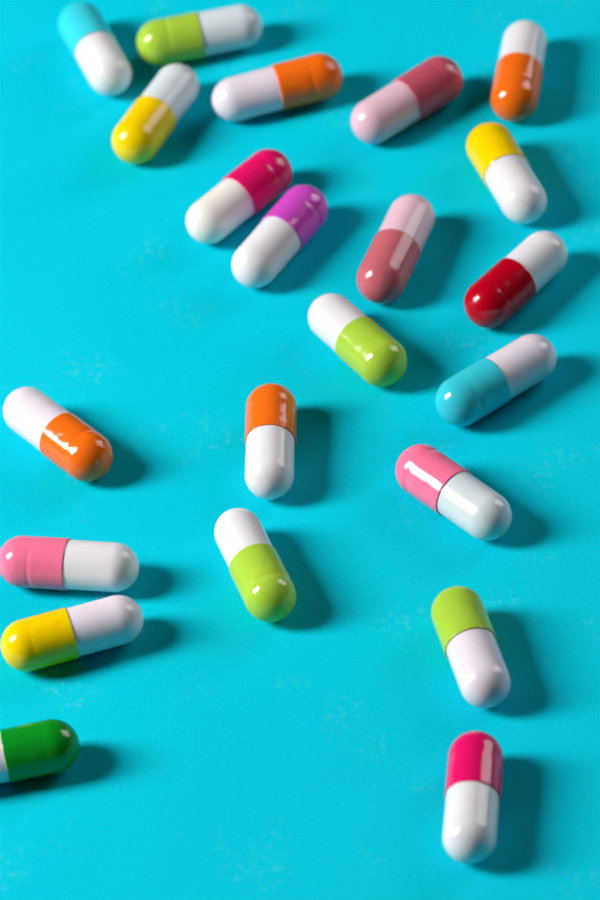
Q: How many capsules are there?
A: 22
